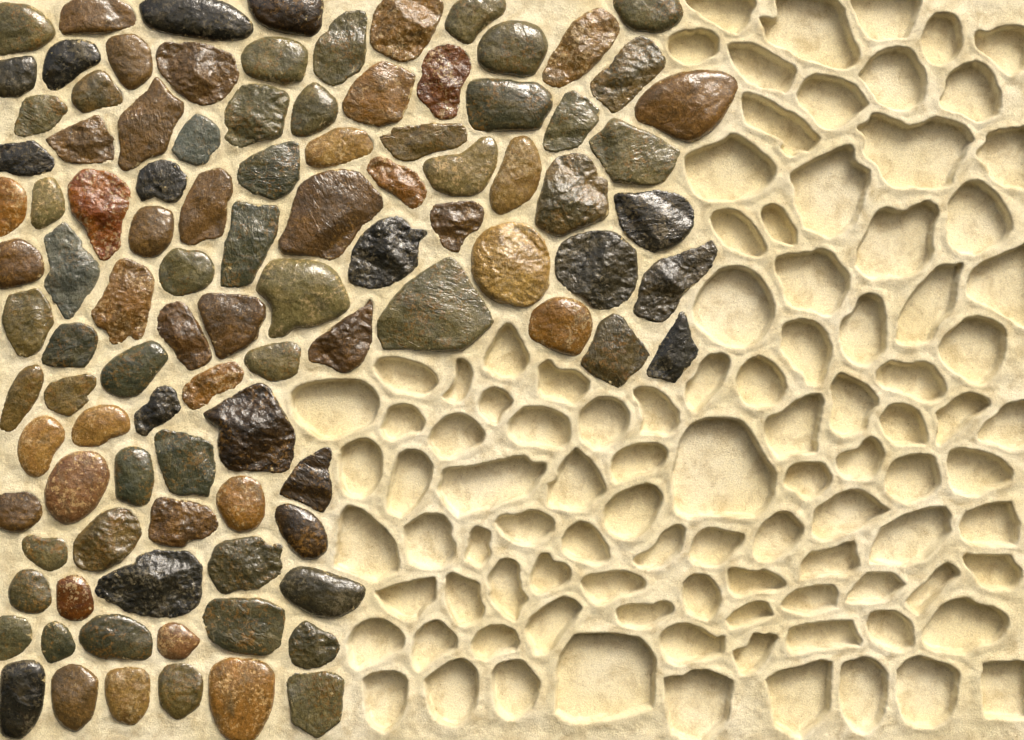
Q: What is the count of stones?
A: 101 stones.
